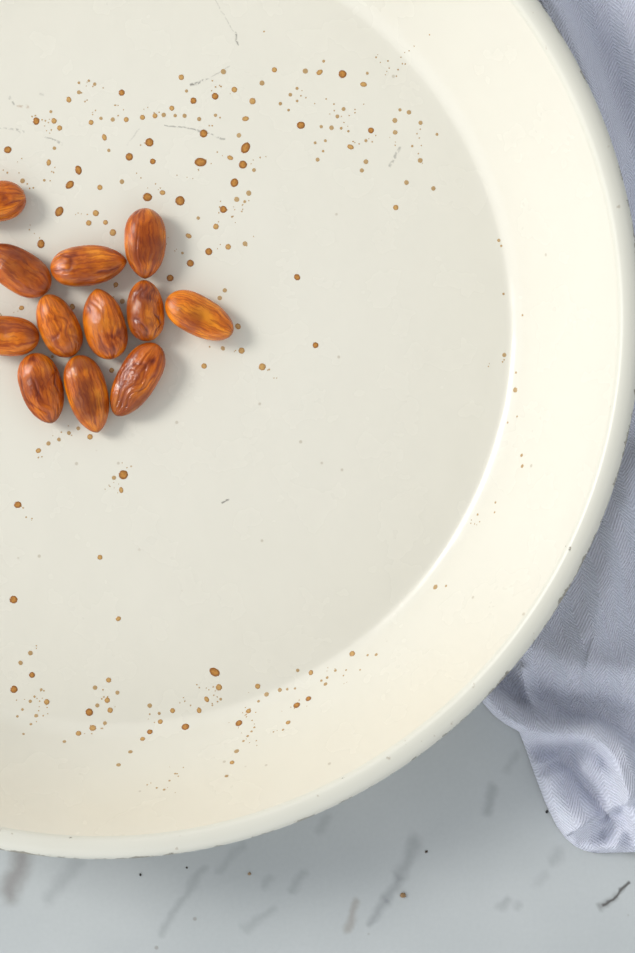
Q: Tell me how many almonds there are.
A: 12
